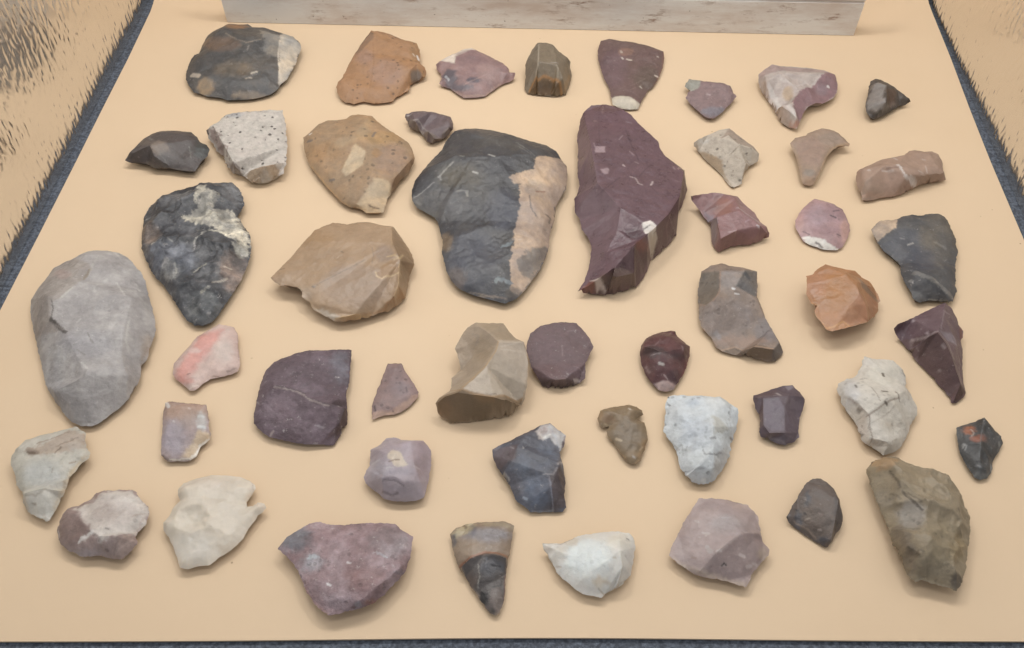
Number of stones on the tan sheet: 49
